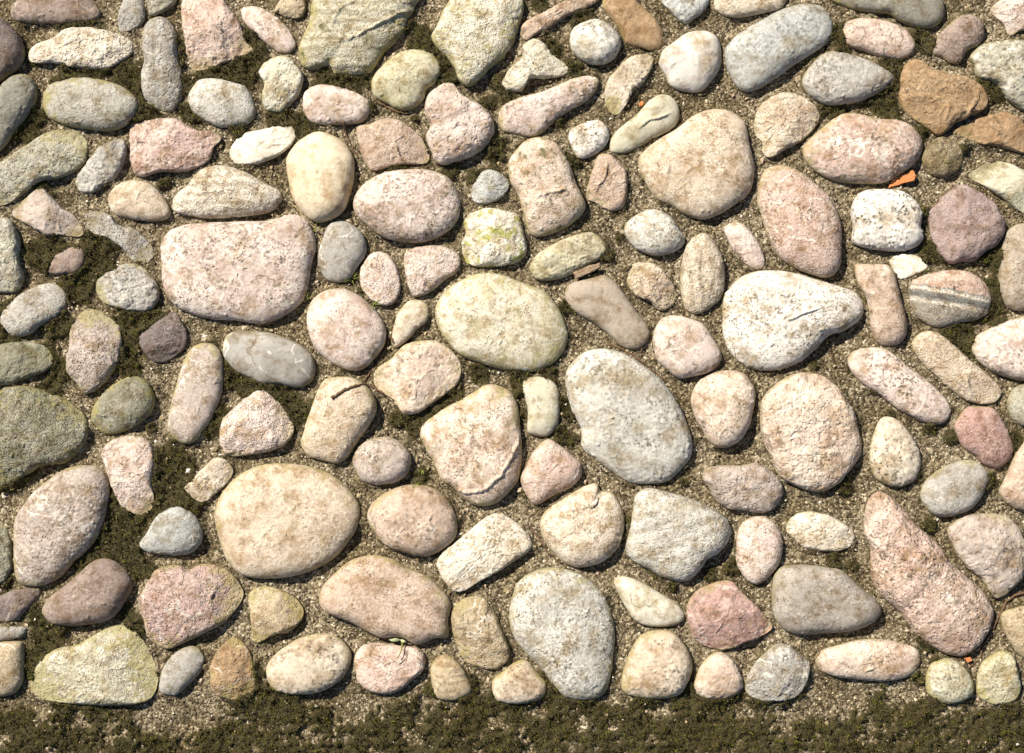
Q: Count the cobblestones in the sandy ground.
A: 150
